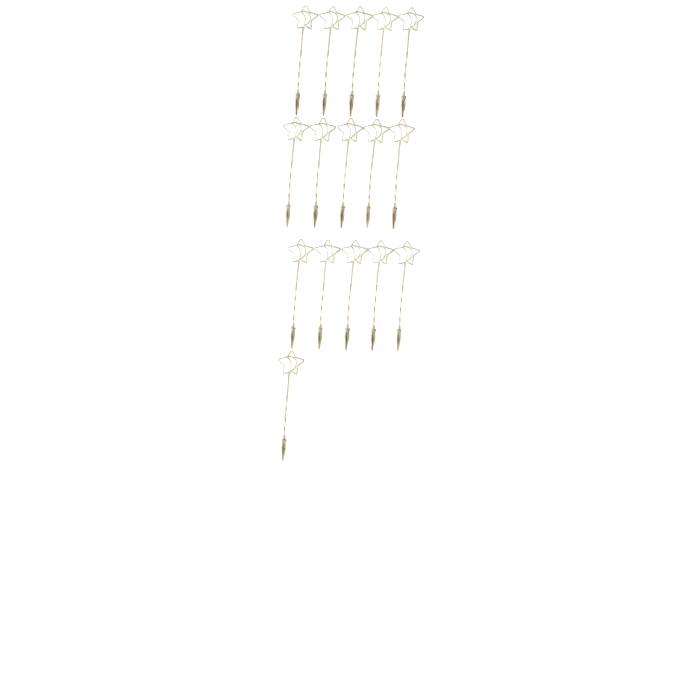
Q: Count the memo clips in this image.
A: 16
